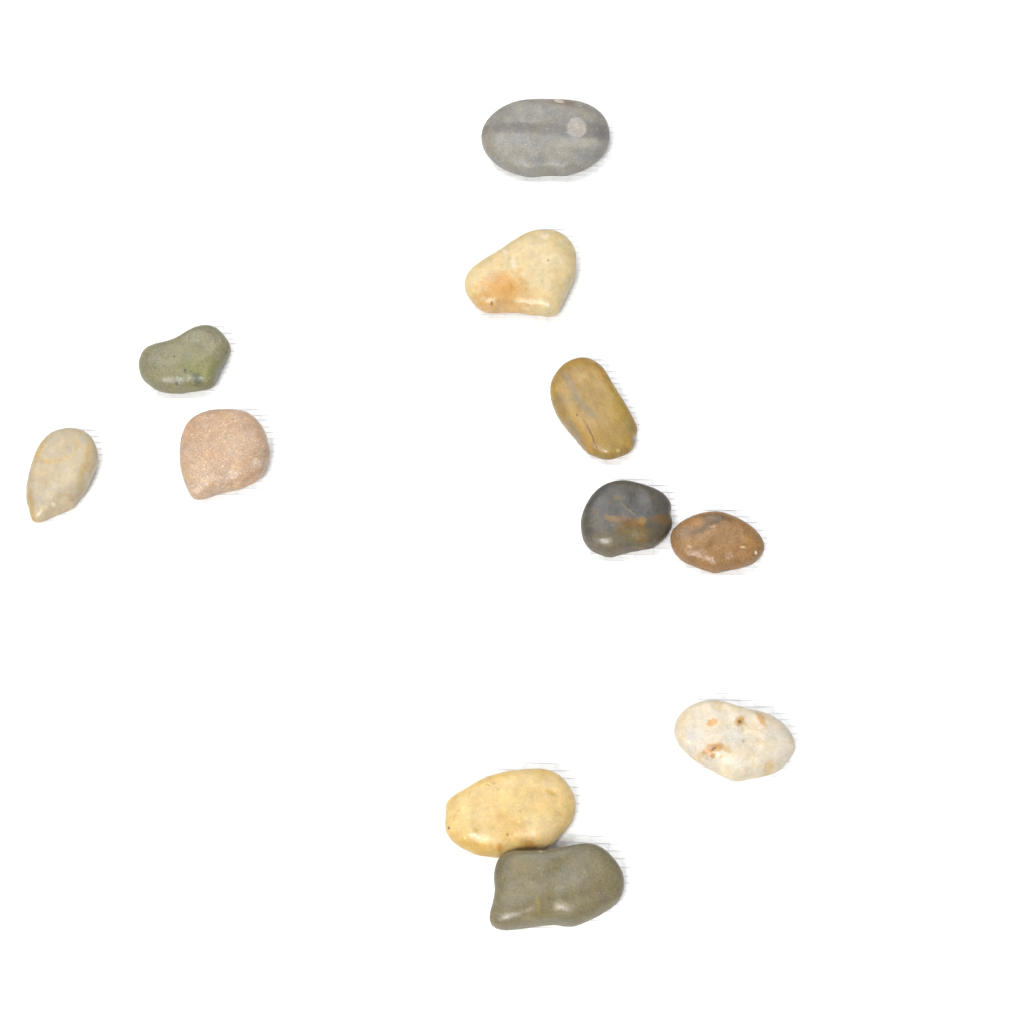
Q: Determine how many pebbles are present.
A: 11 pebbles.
